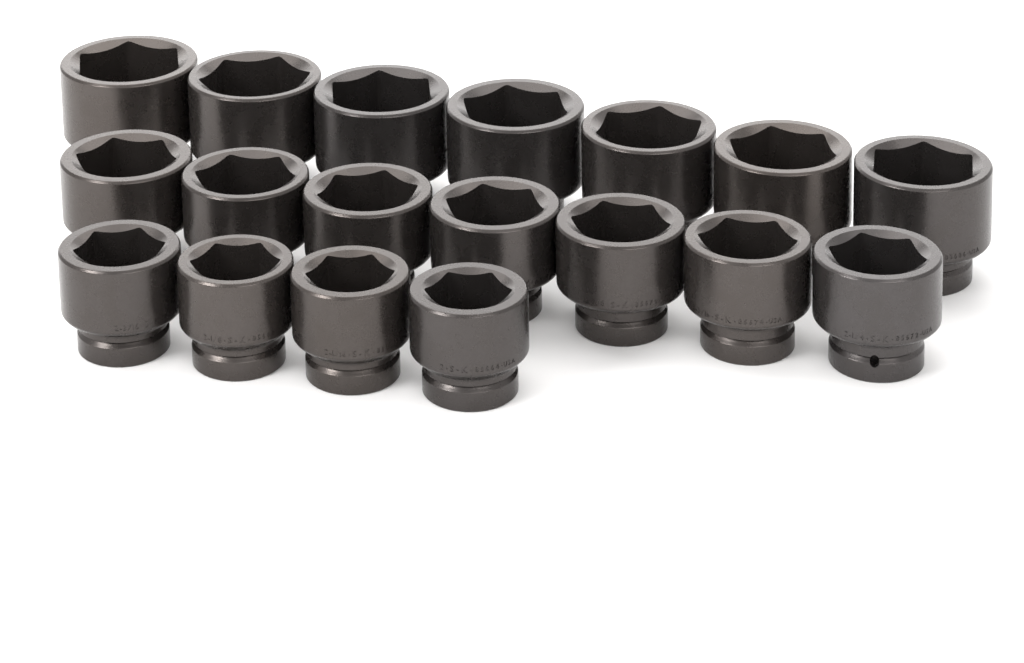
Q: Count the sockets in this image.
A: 18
